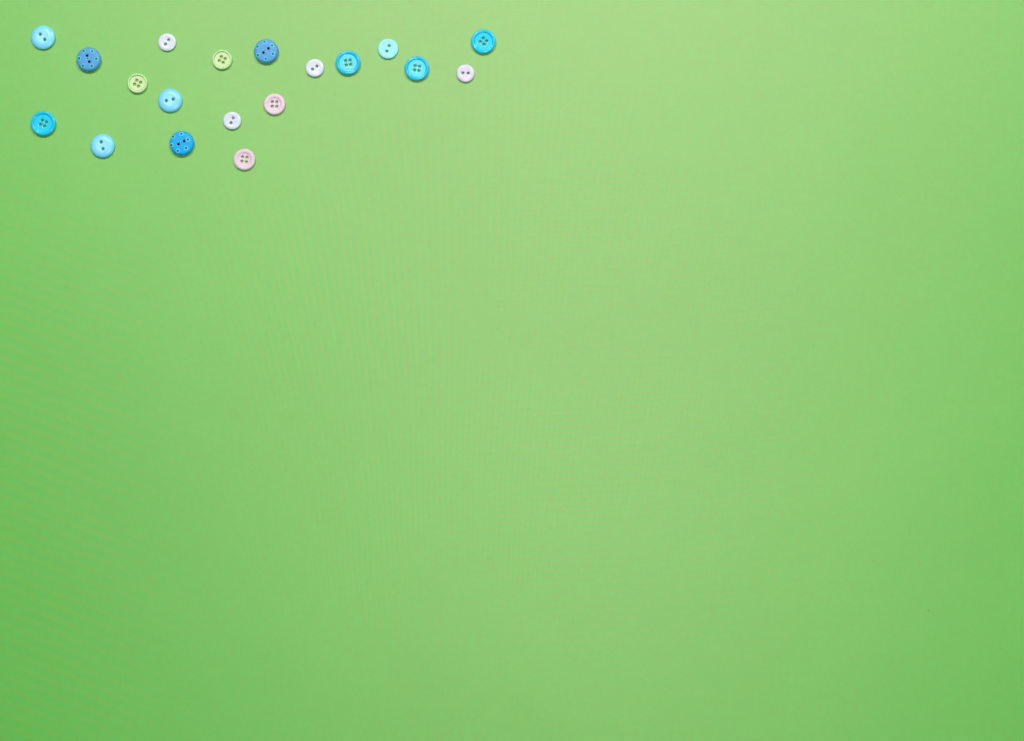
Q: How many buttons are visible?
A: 19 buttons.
